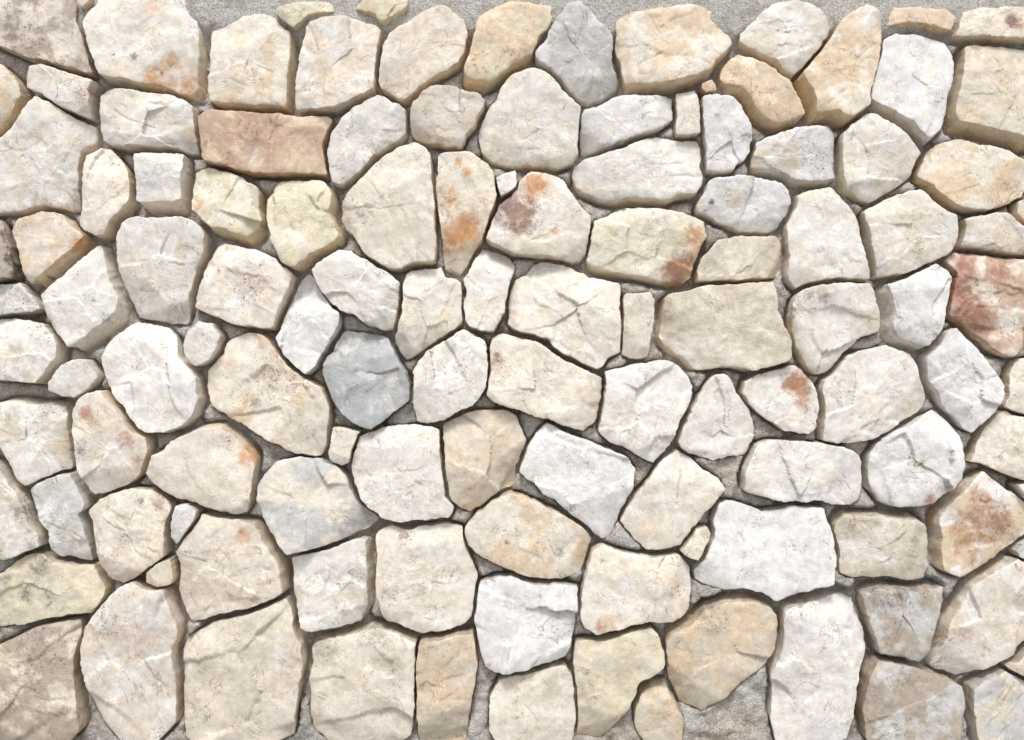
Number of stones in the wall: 124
